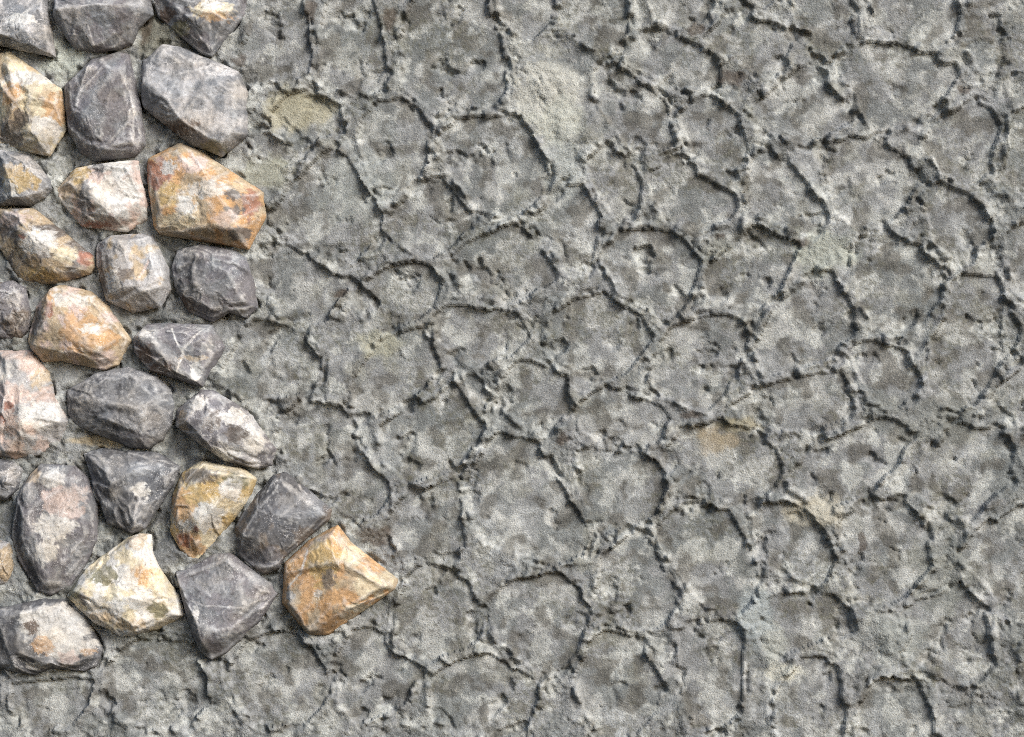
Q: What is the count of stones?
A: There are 28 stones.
